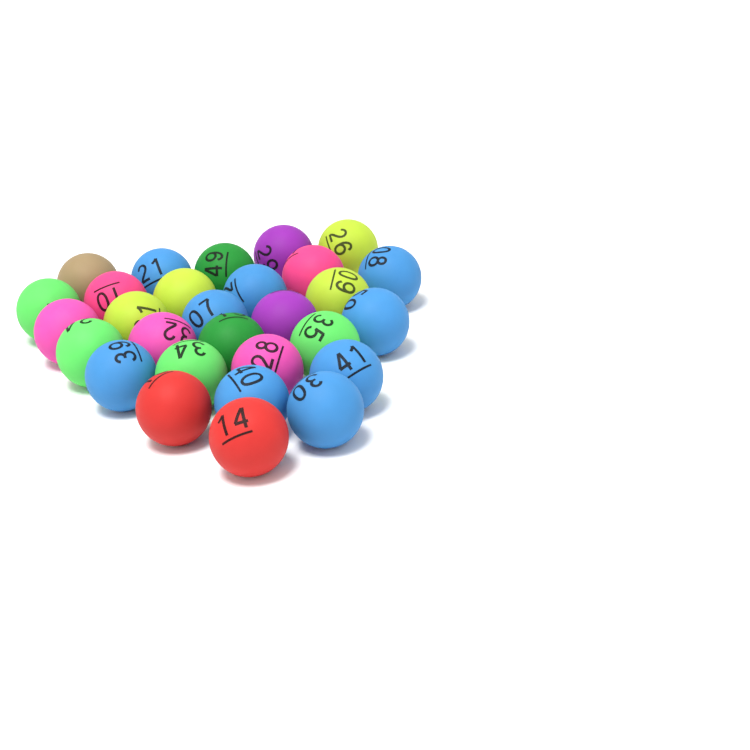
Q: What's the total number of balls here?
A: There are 29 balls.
